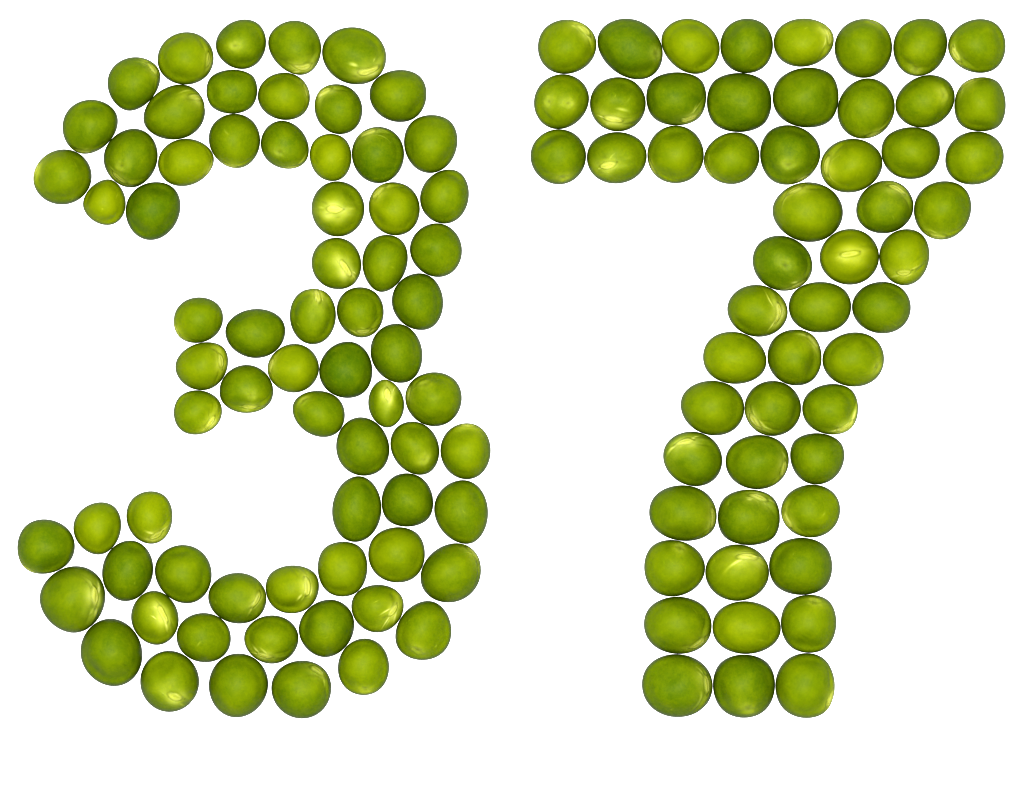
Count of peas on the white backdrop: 123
